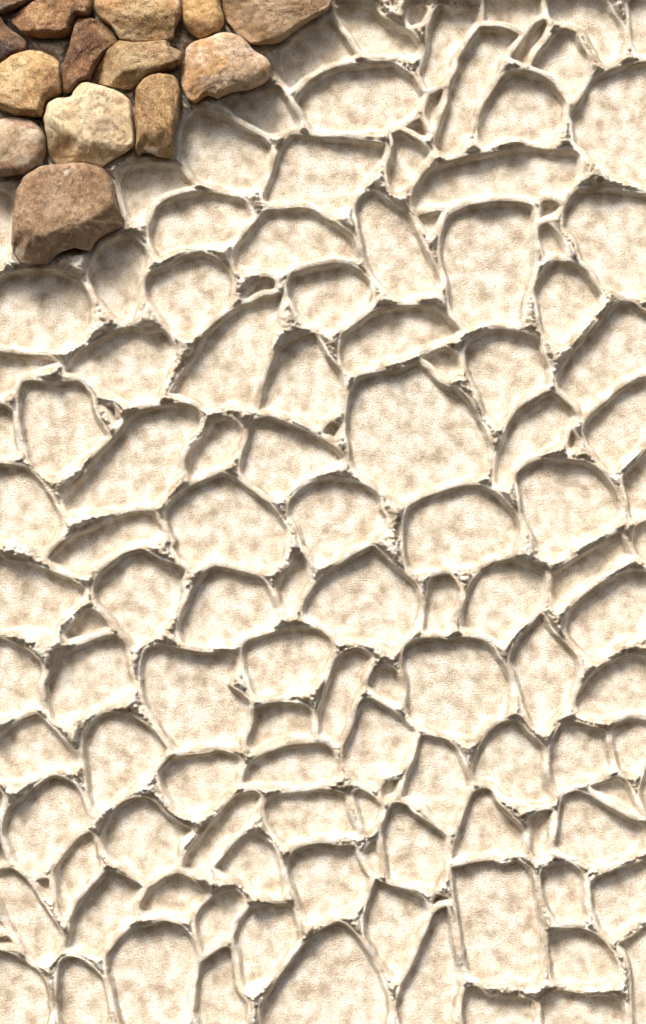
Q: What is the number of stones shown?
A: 14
